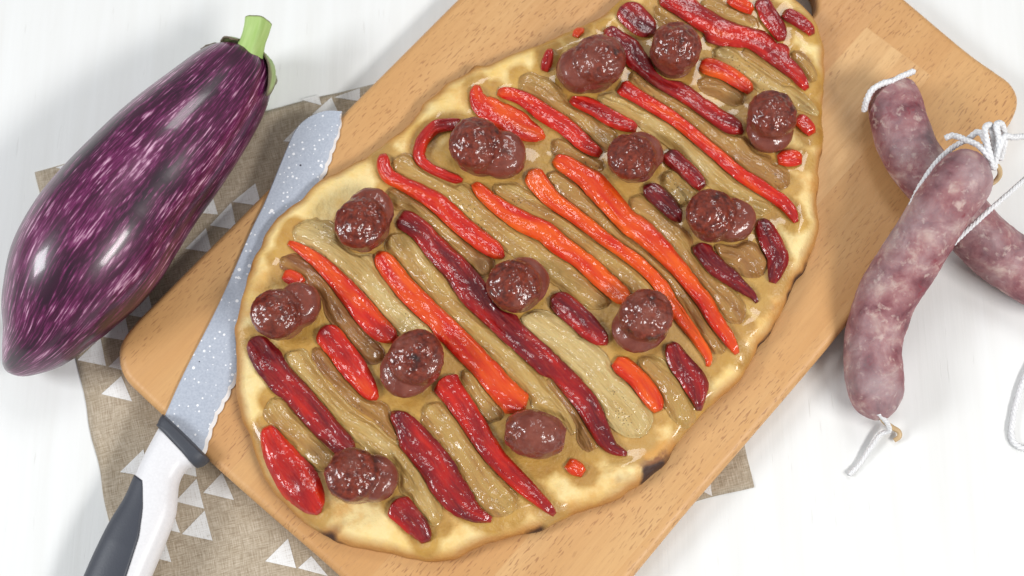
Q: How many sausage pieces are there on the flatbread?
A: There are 13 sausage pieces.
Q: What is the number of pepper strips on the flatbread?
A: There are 38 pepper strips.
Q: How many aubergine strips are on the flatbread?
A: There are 28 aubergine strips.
